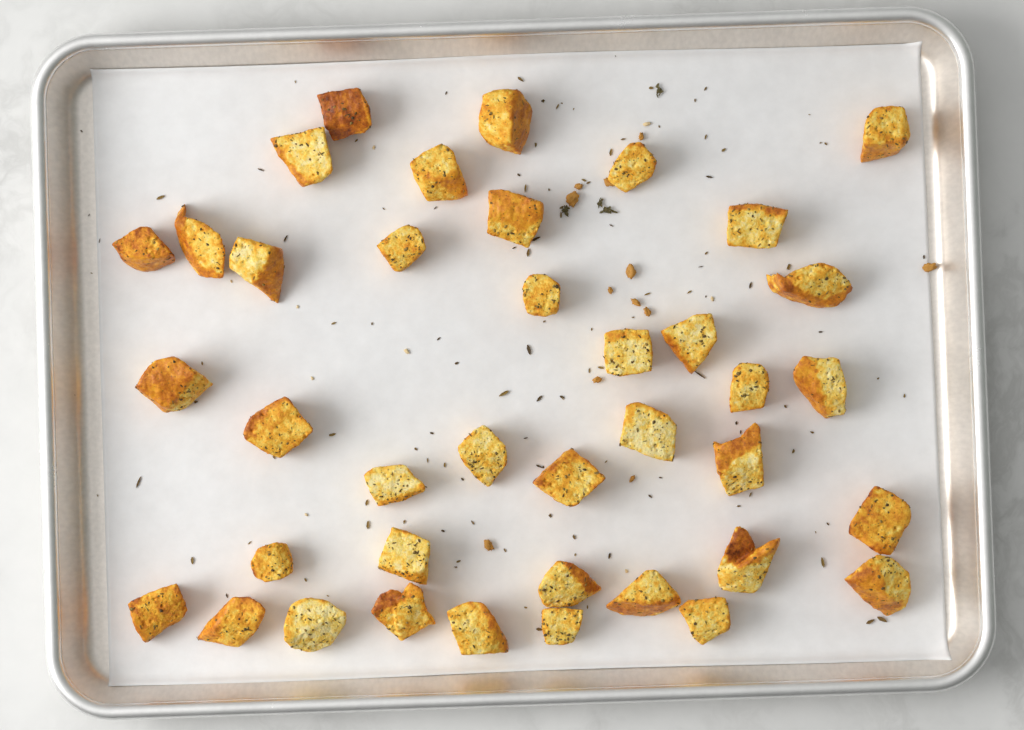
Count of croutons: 39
